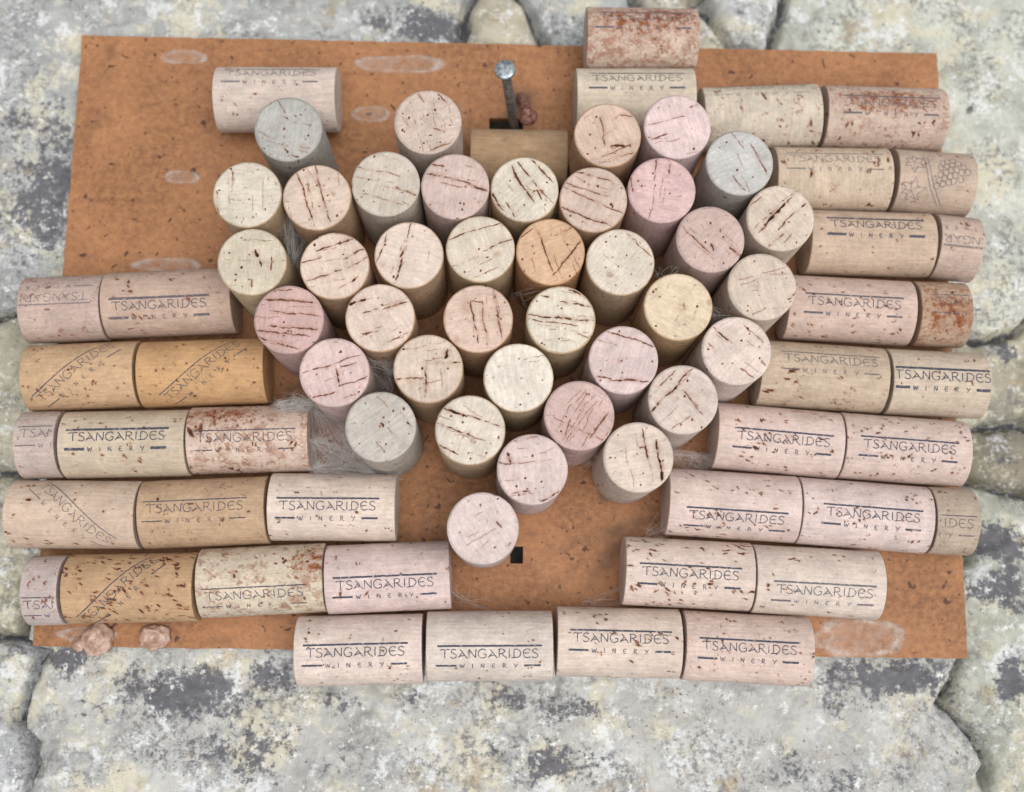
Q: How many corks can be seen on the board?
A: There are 77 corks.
